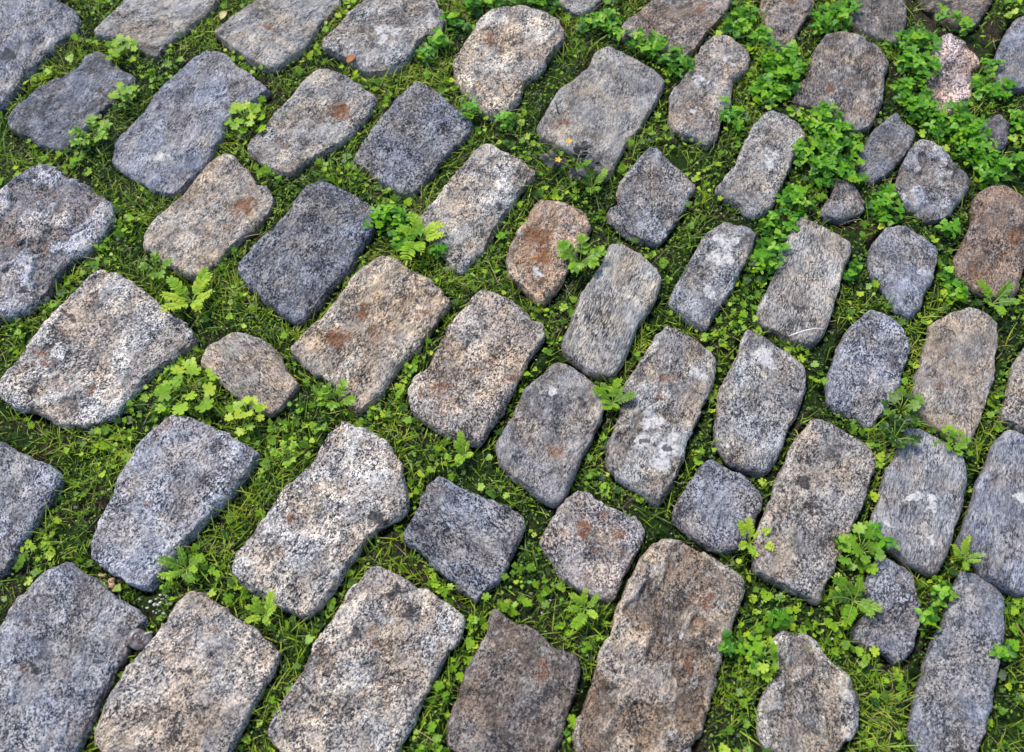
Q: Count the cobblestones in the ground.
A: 62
